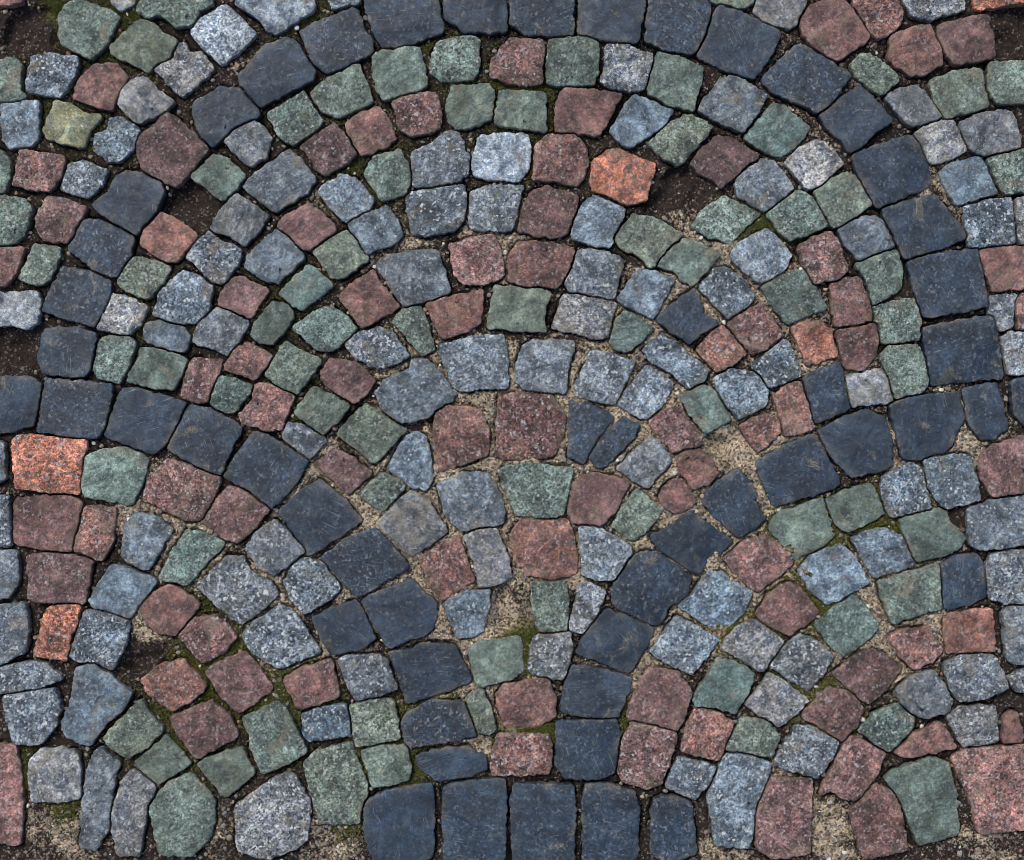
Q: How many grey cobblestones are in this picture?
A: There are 108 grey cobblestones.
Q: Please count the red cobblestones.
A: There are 82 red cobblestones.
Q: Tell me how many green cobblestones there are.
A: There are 74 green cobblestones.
